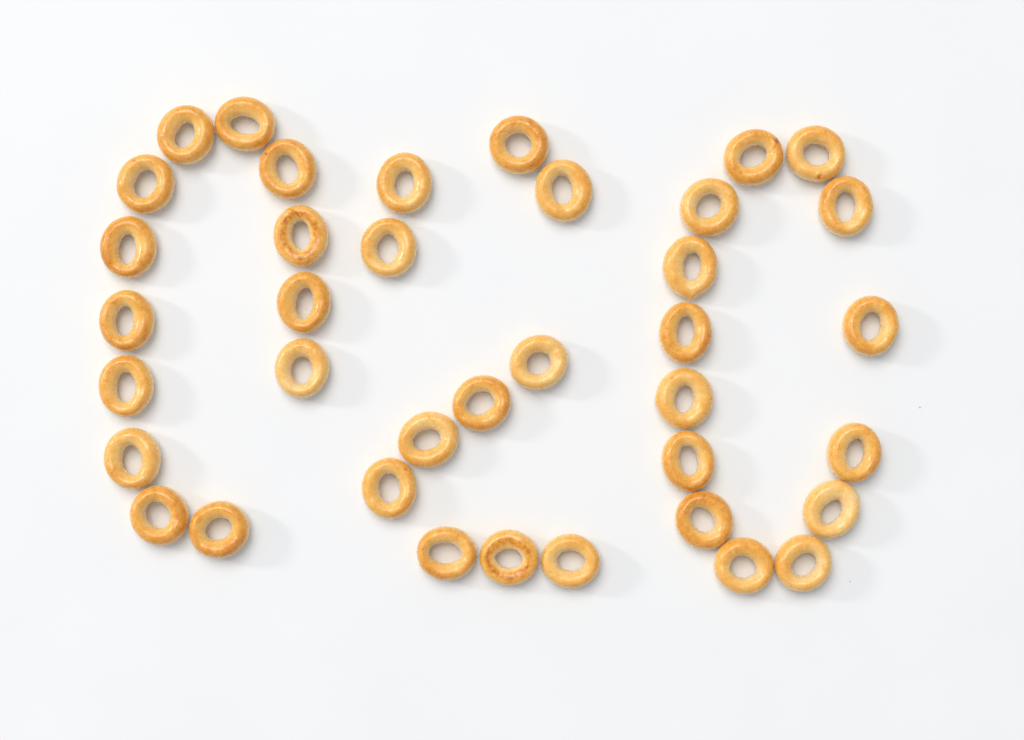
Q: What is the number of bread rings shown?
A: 38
